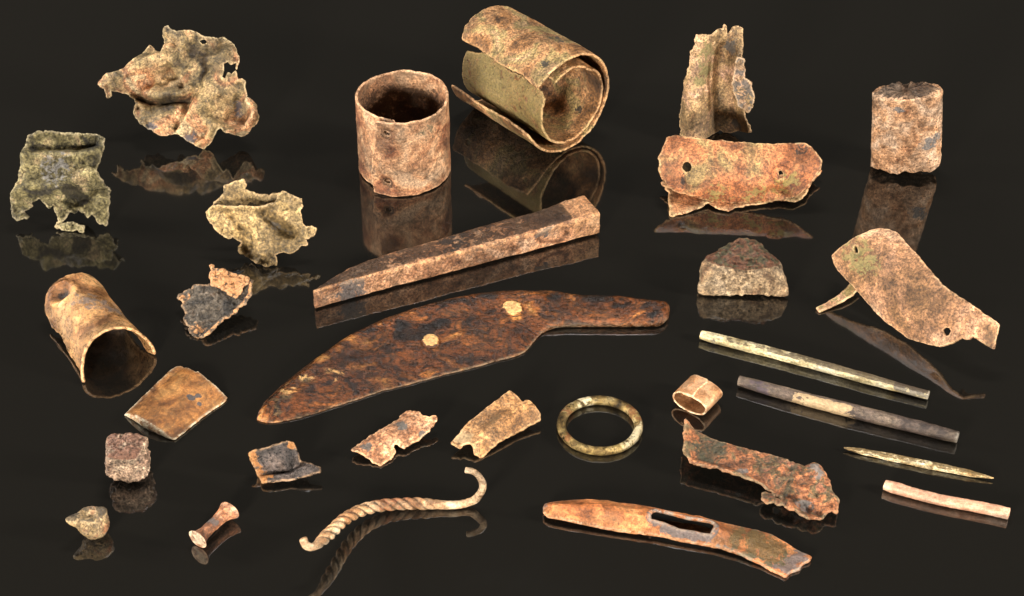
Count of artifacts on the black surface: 30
